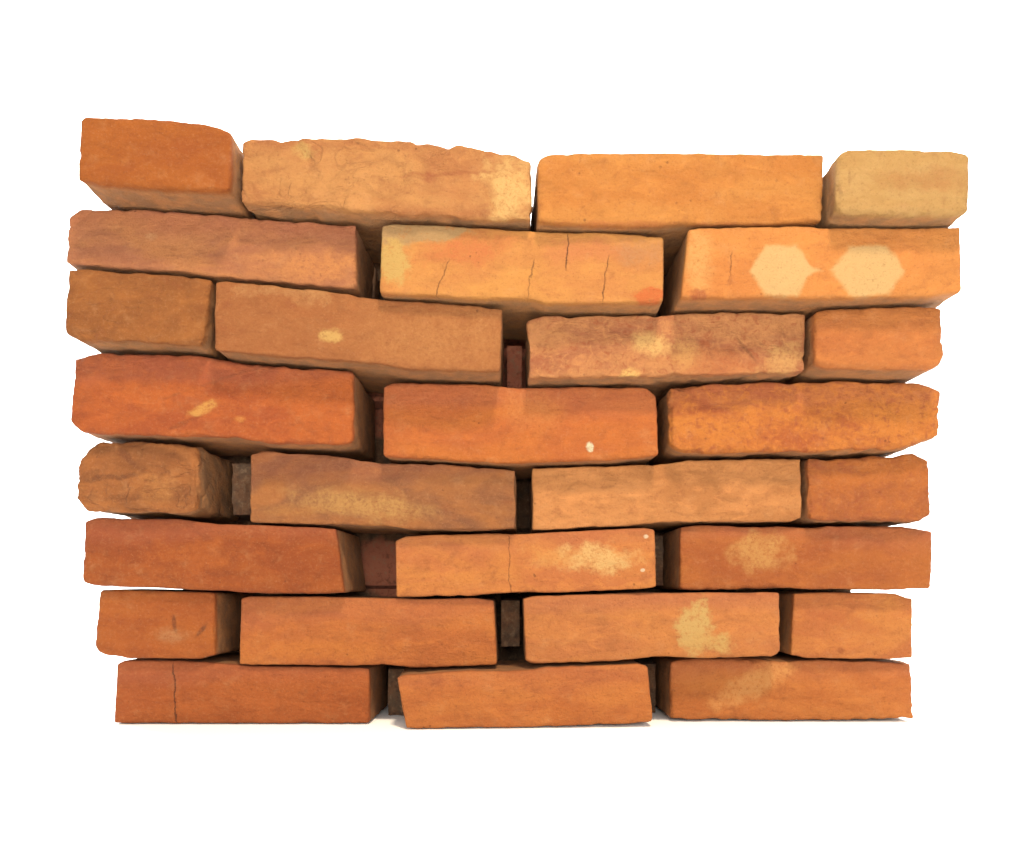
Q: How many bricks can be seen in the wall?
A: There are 28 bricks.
